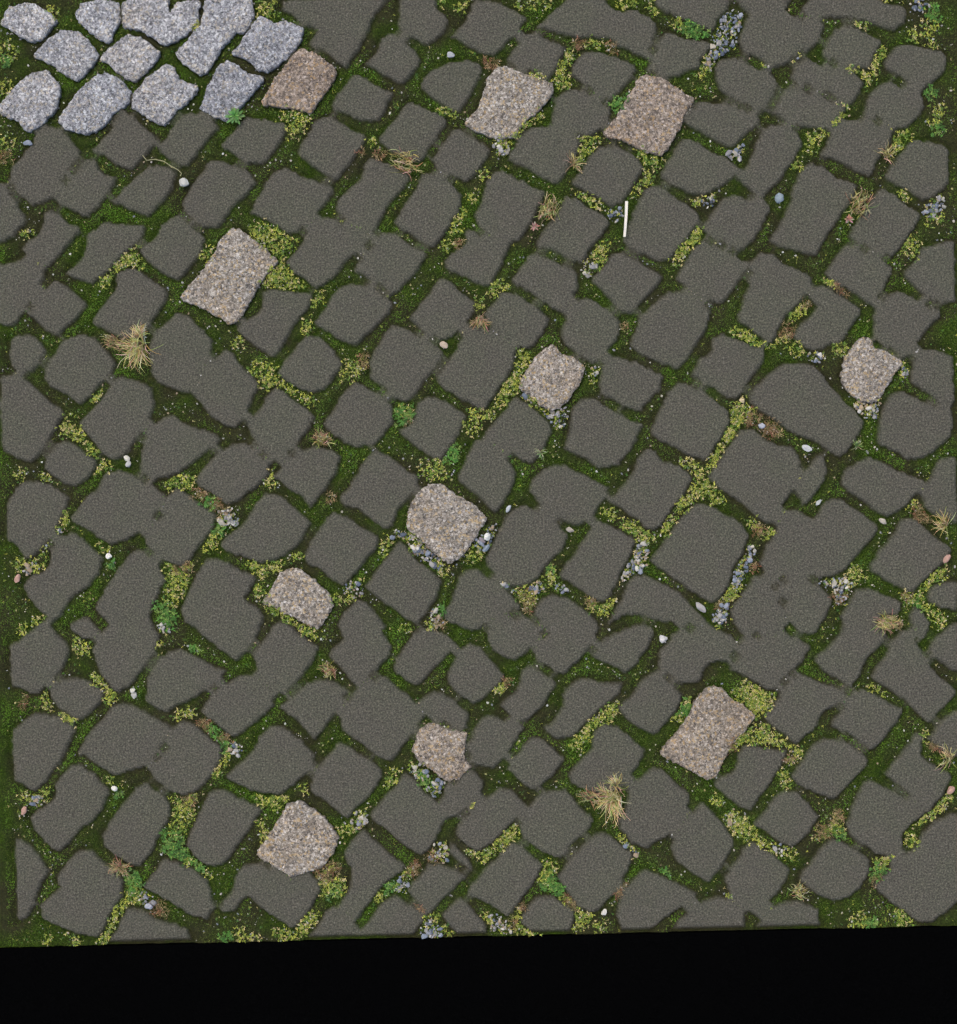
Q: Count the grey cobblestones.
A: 11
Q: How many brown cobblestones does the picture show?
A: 11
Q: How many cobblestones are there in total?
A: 22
